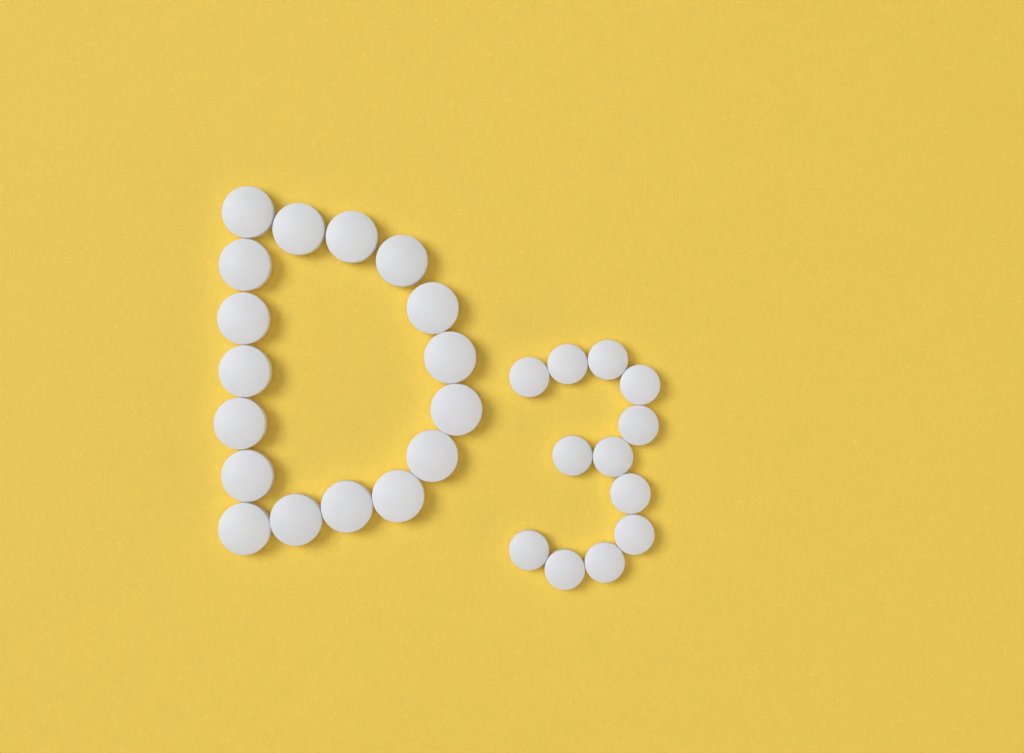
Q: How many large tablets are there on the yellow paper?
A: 17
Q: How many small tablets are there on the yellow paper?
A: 12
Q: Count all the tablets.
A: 29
